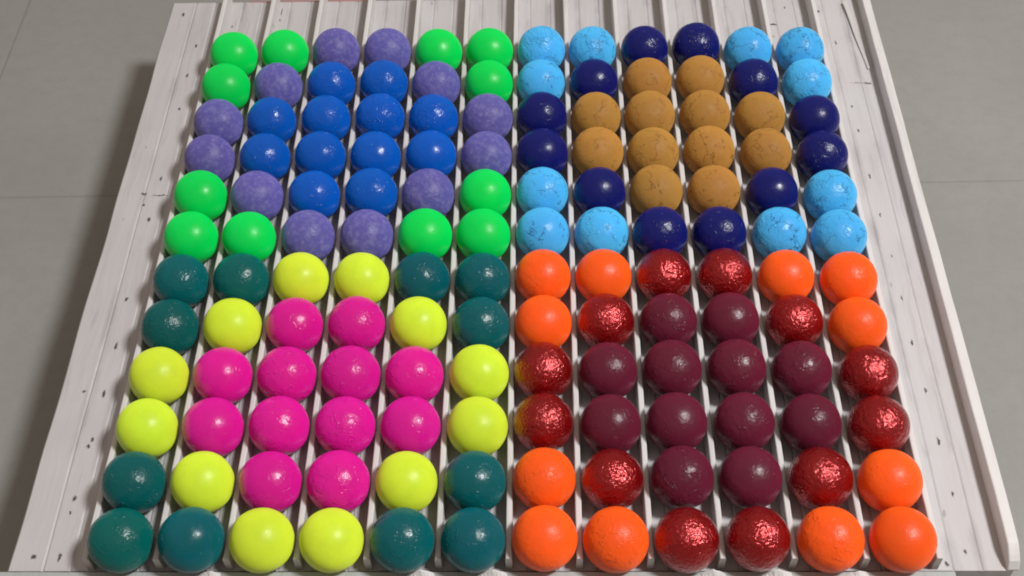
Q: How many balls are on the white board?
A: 144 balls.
